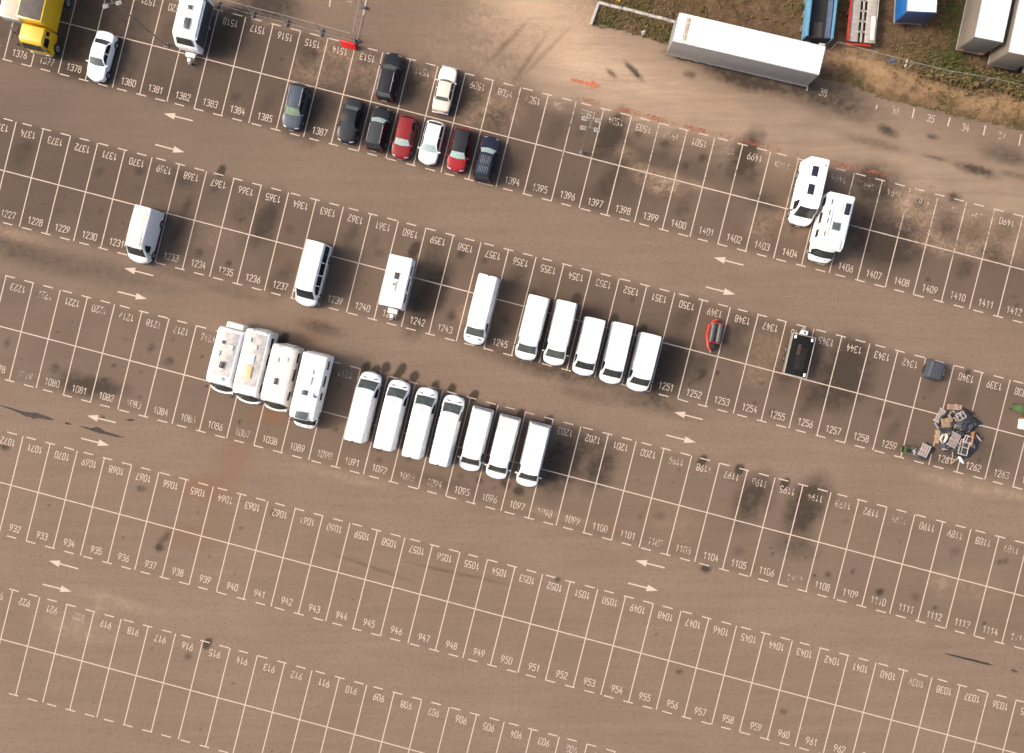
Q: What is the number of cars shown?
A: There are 10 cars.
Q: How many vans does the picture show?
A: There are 16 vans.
